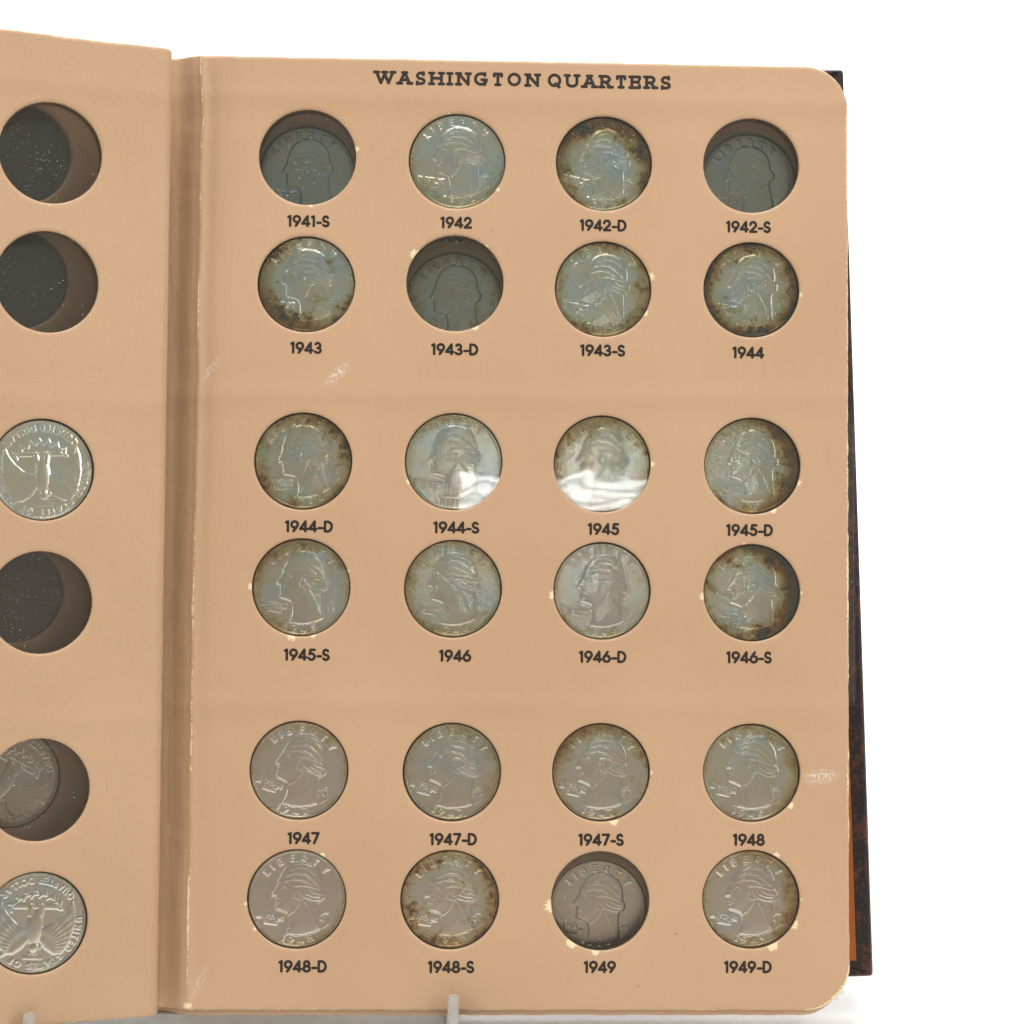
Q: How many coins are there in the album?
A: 27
